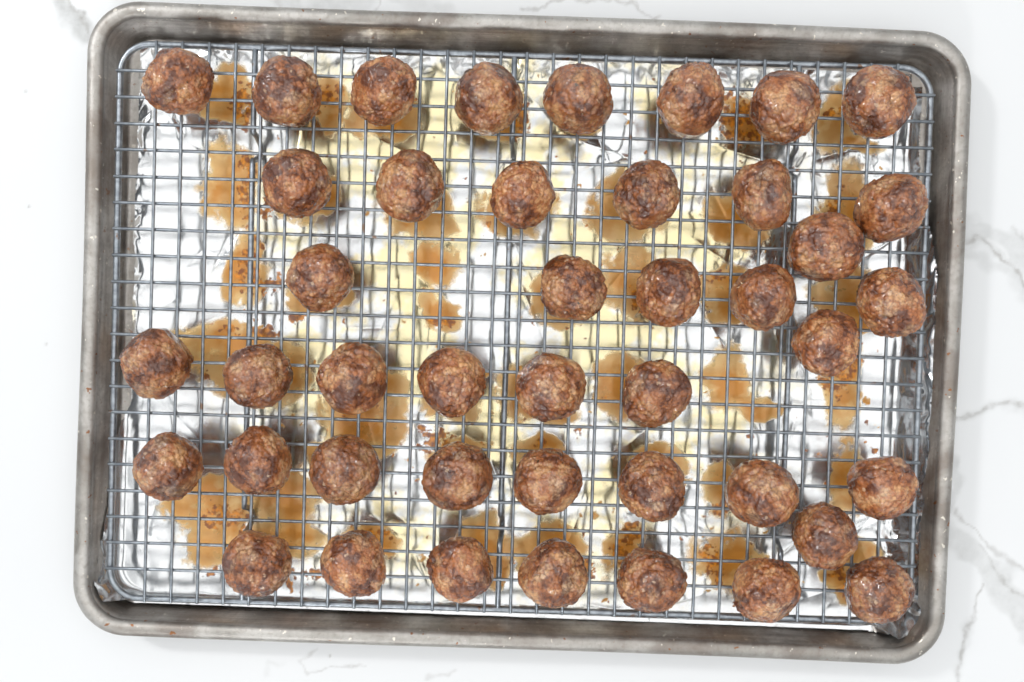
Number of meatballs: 43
